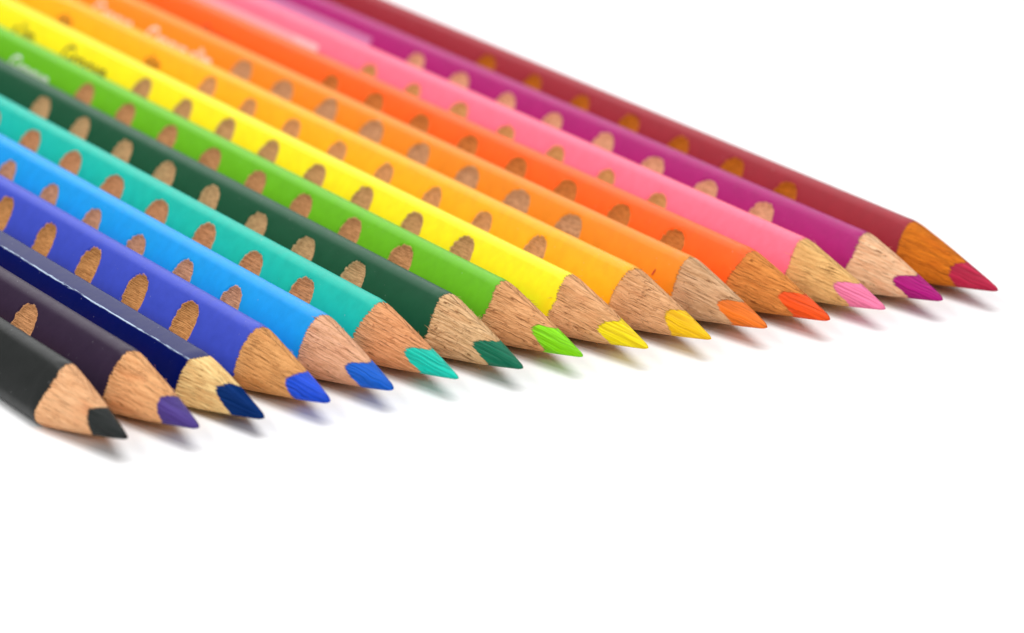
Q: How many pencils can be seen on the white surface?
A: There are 15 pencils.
